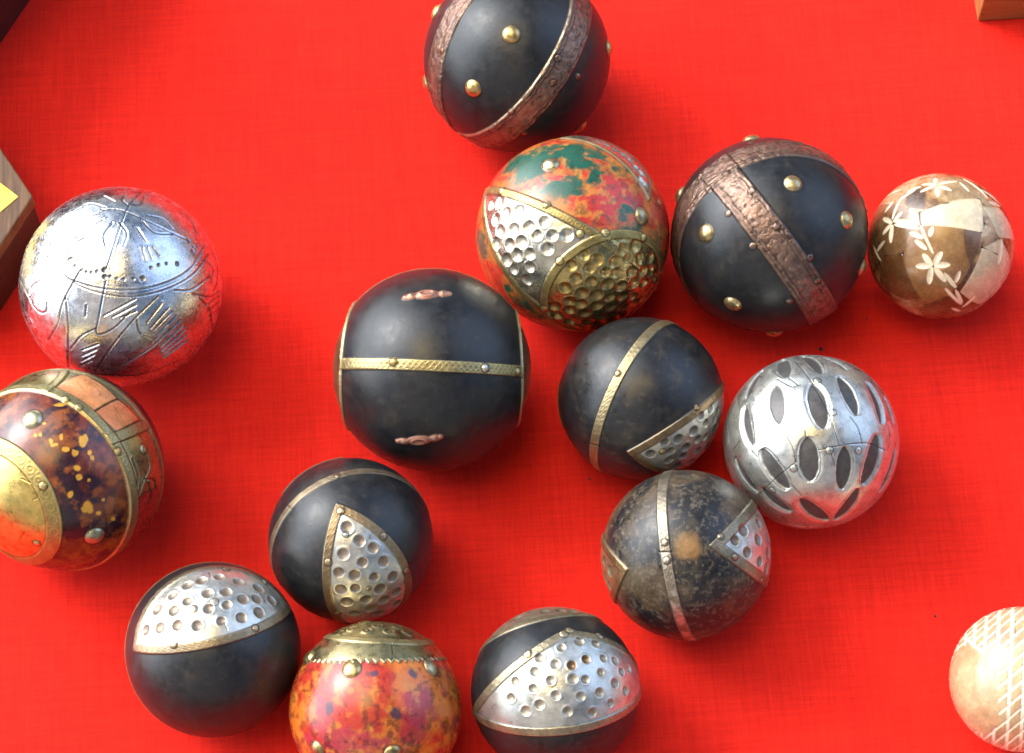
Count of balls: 15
